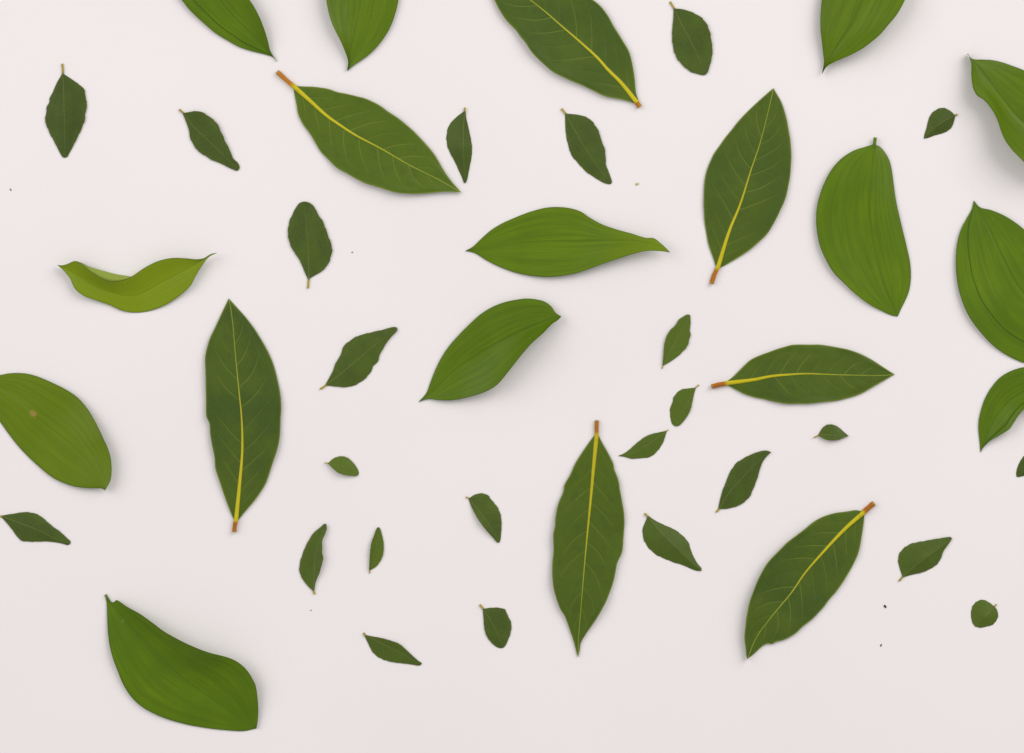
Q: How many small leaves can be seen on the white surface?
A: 24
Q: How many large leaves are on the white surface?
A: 19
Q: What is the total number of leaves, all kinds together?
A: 43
